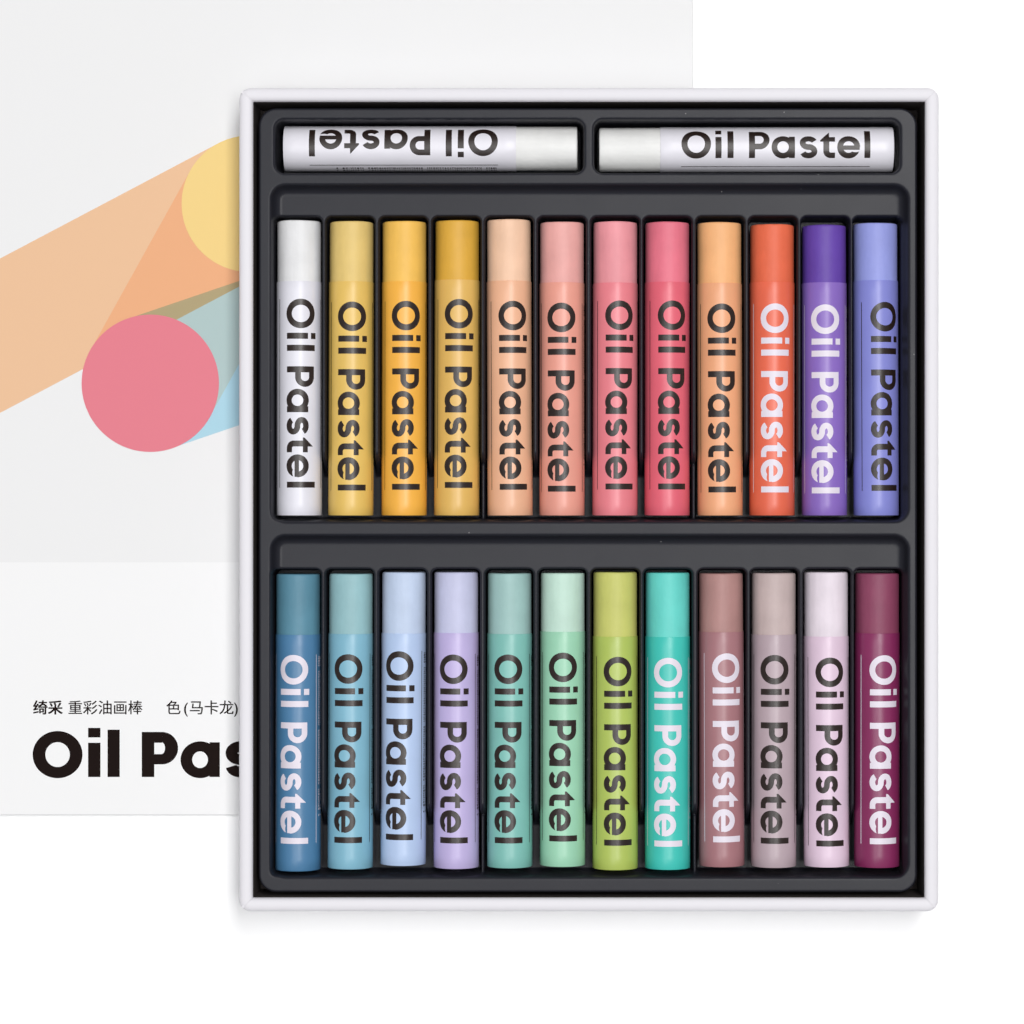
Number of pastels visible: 26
